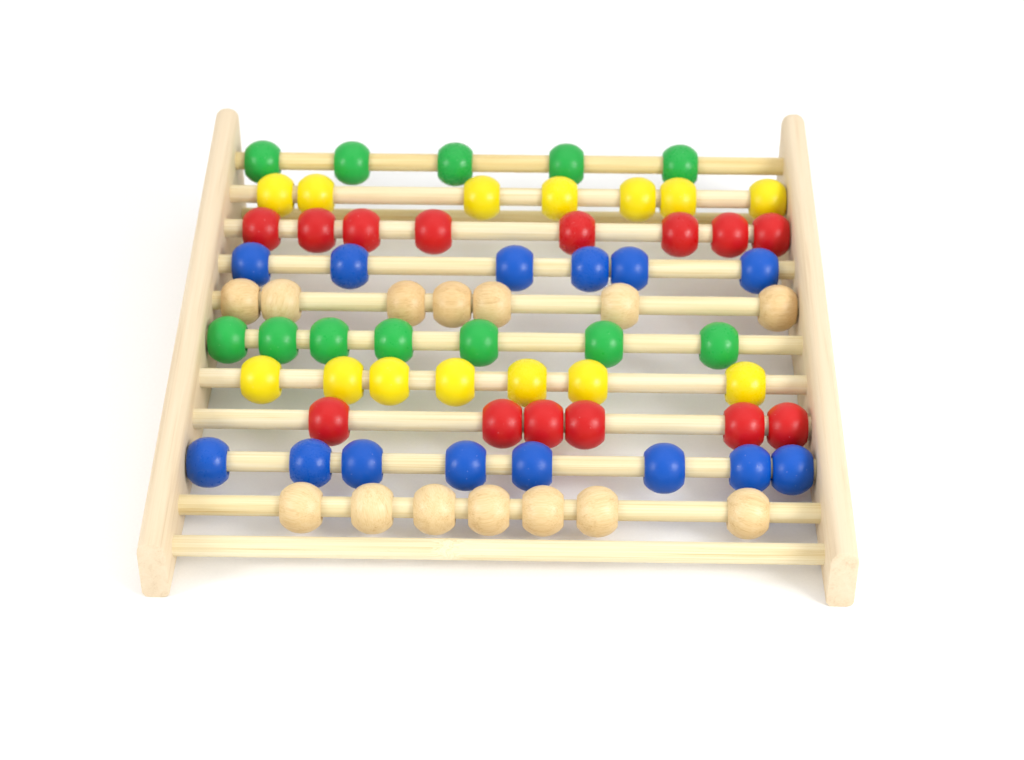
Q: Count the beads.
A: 68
